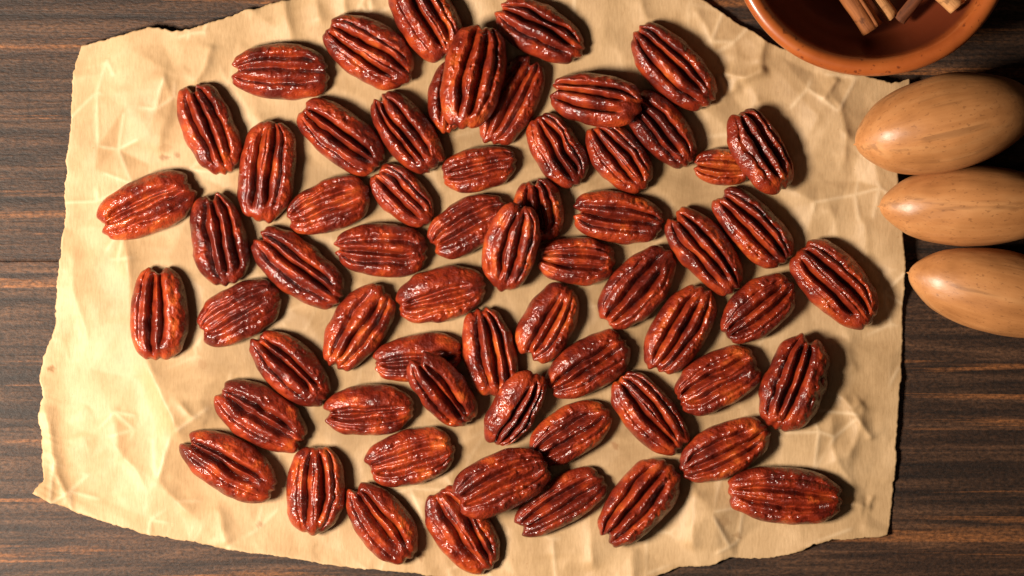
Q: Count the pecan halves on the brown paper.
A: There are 63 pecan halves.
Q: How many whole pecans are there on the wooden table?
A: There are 3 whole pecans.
